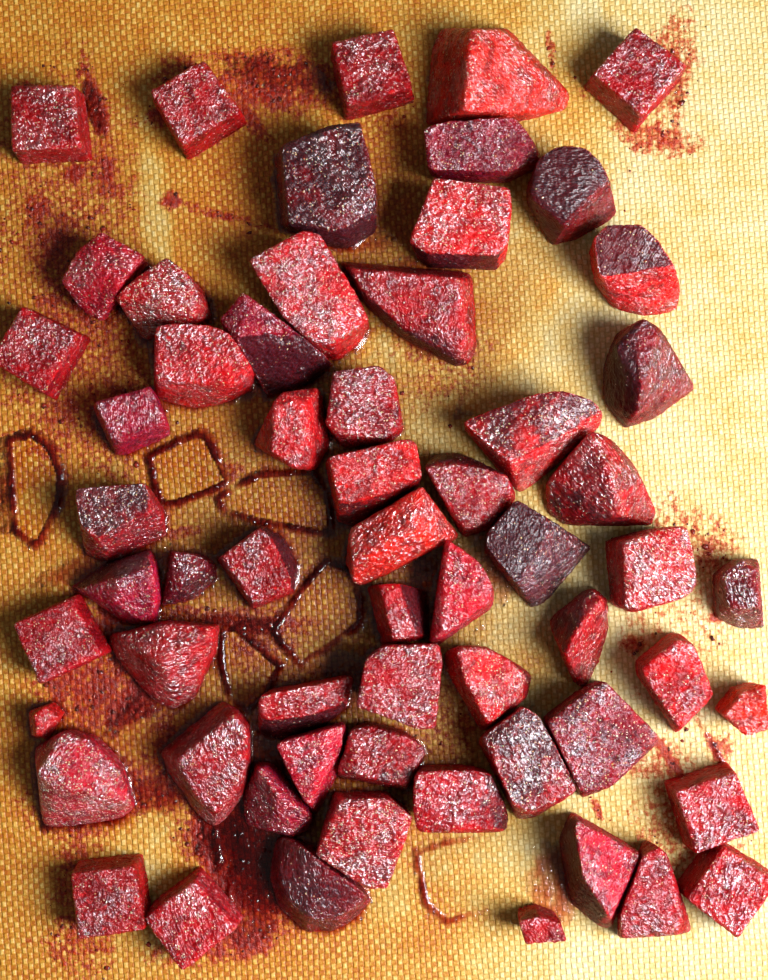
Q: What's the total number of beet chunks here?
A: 61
